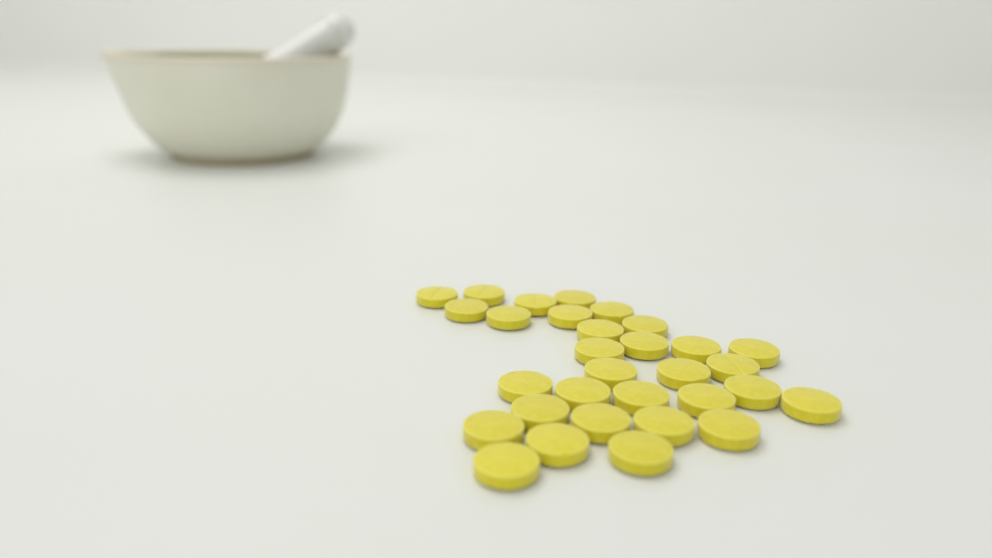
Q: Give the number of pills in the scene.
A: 31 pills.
